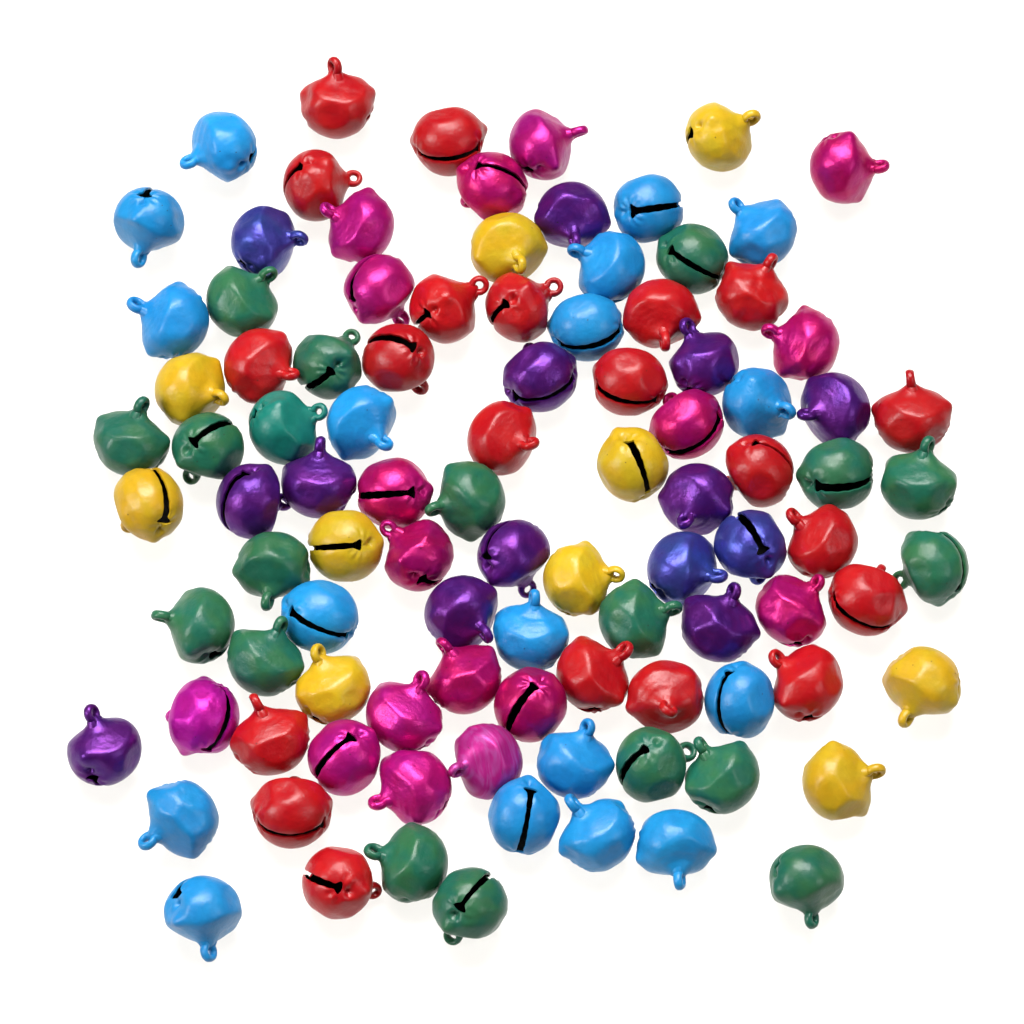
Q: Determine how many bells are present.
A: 99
